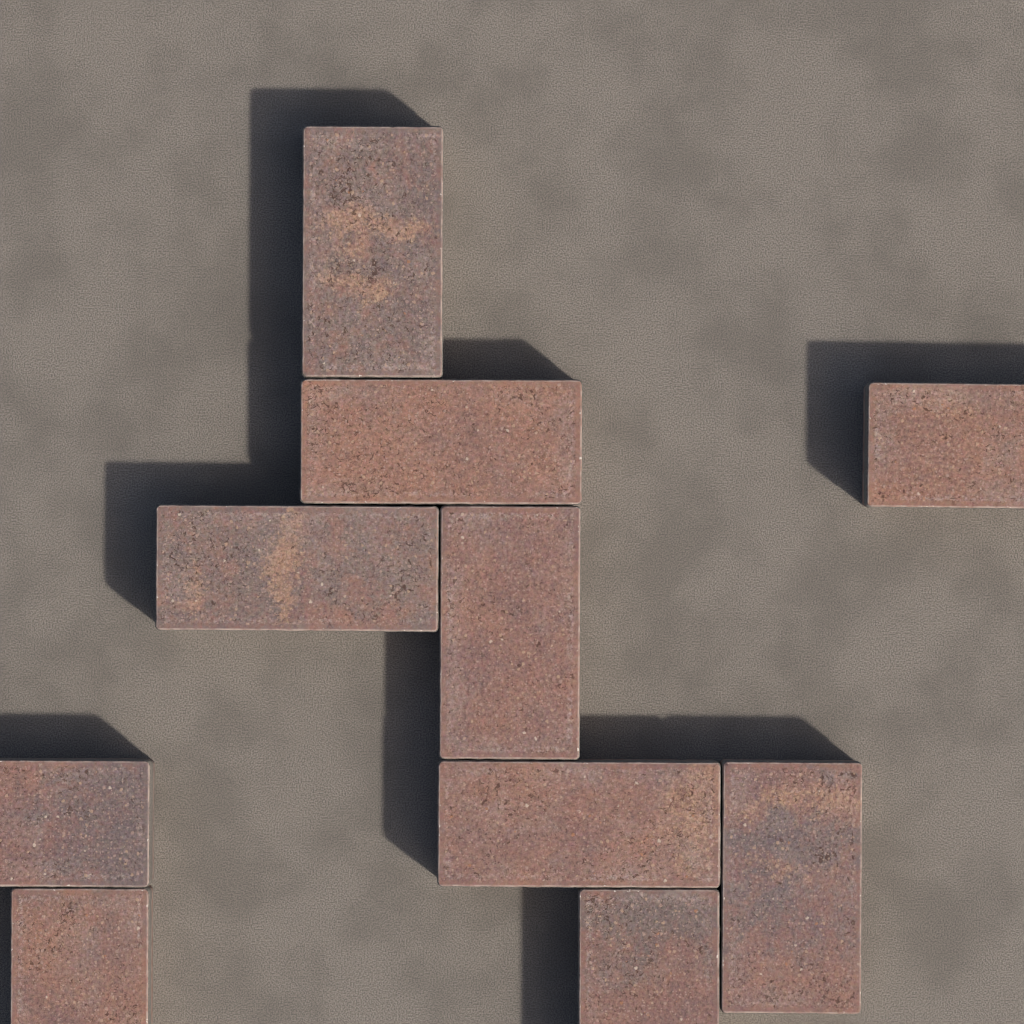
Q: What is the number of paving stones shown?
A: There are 10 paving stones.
